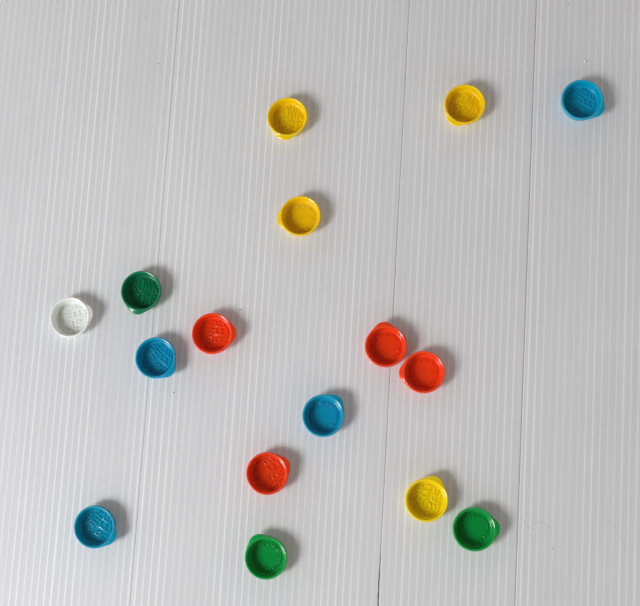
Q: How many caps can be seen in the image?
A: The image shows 16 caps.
